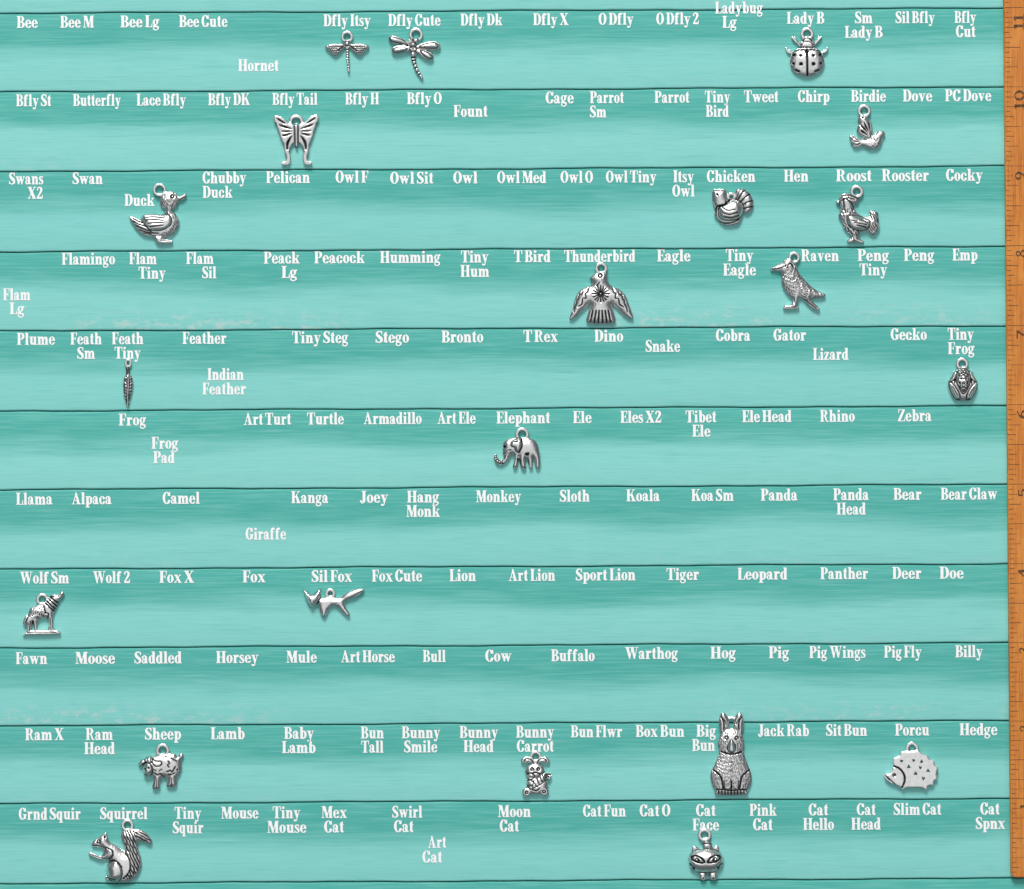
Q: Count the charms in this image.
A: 21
